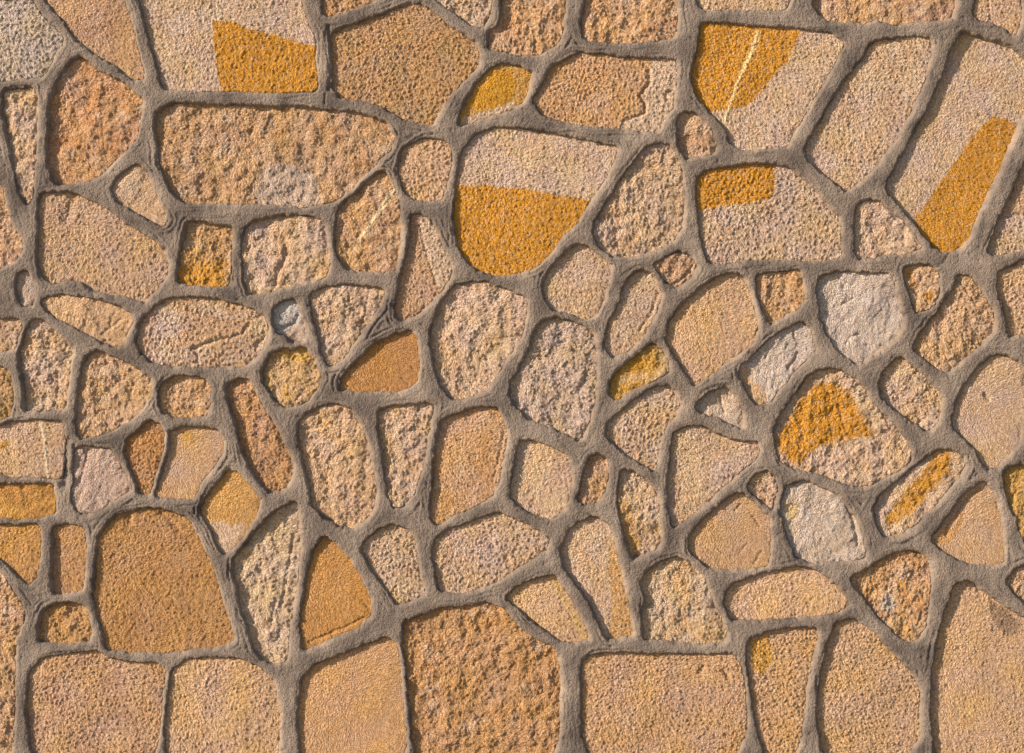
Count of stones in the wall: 106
